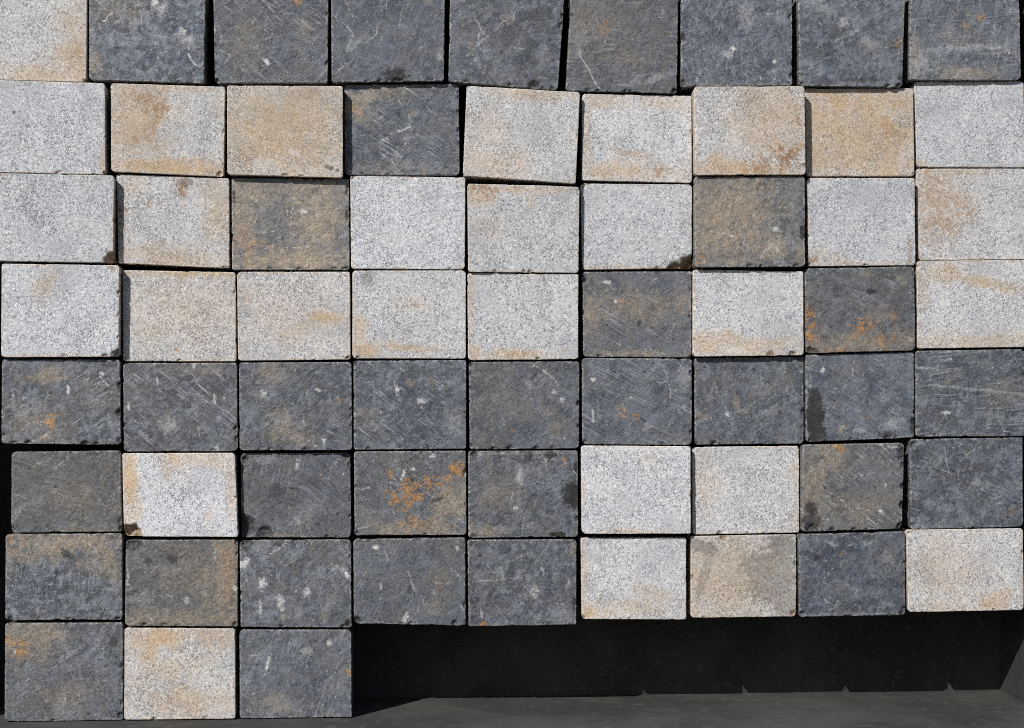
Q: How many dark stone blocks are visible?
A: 36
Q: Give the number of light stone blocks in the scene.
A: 30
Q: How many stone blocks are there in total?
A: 66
